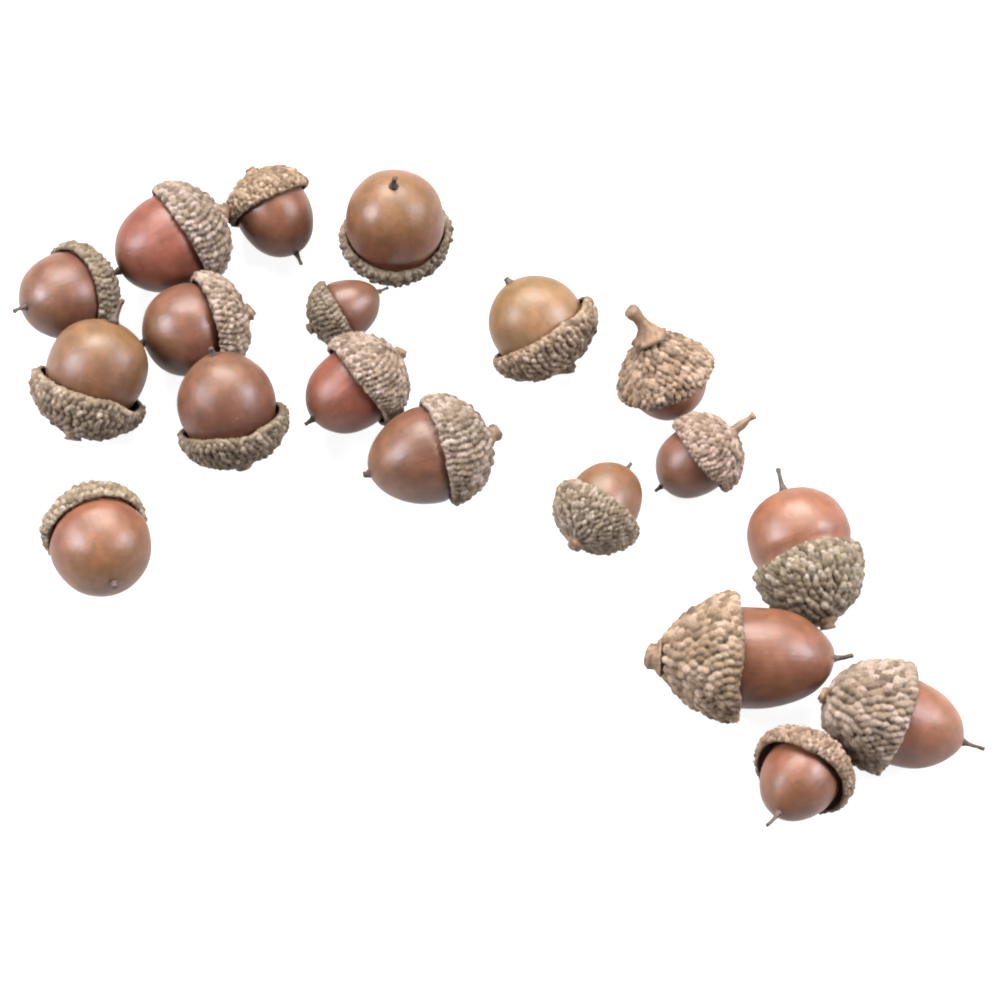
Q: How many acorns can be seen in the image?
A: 19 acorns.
